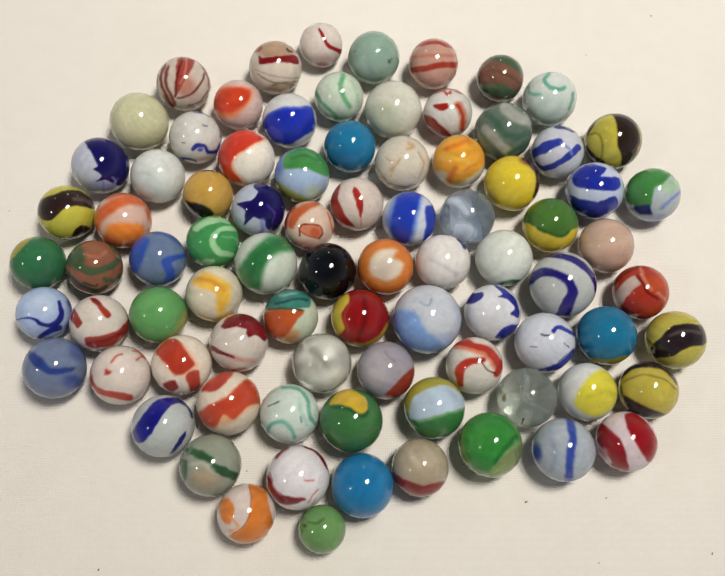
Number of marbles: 83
